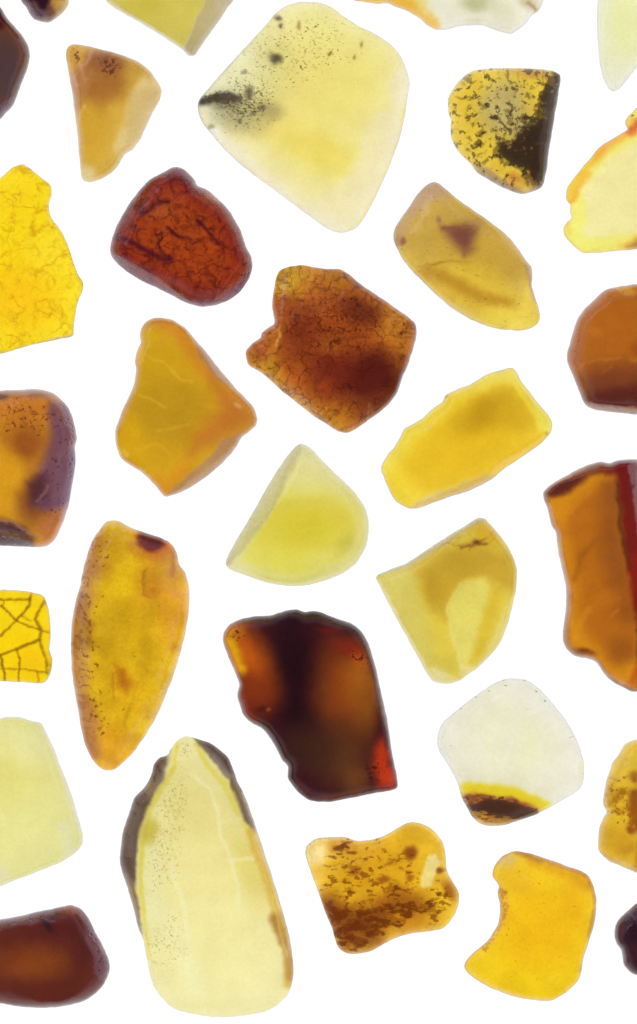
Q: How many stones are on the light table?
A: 31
